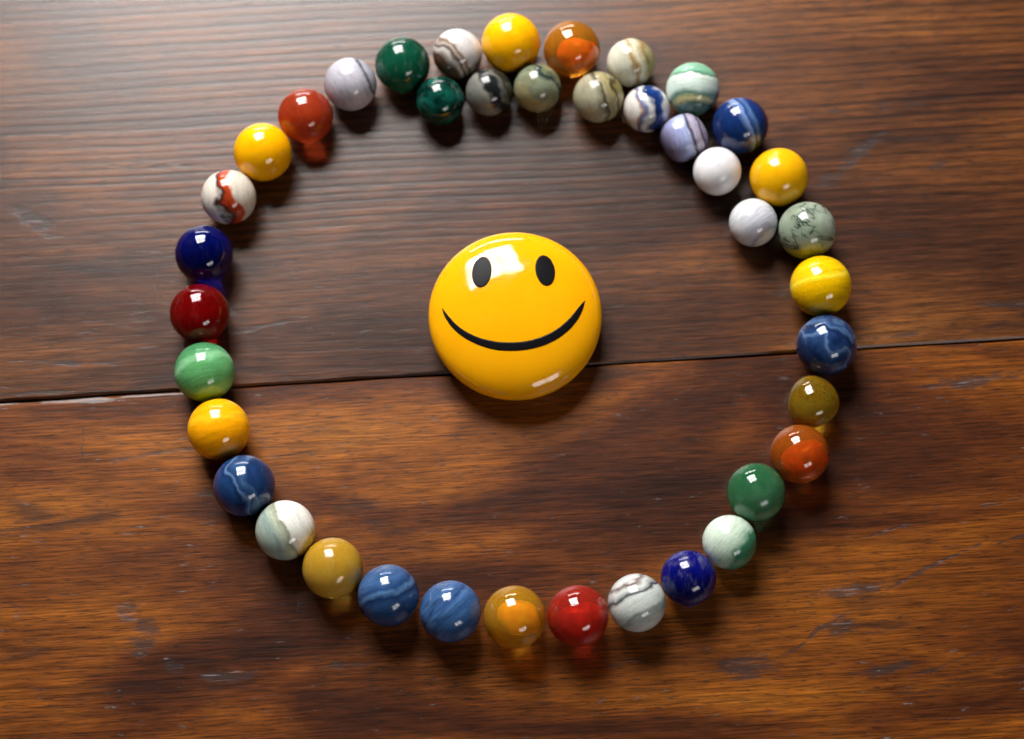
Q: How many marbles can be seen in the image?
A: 40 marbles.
